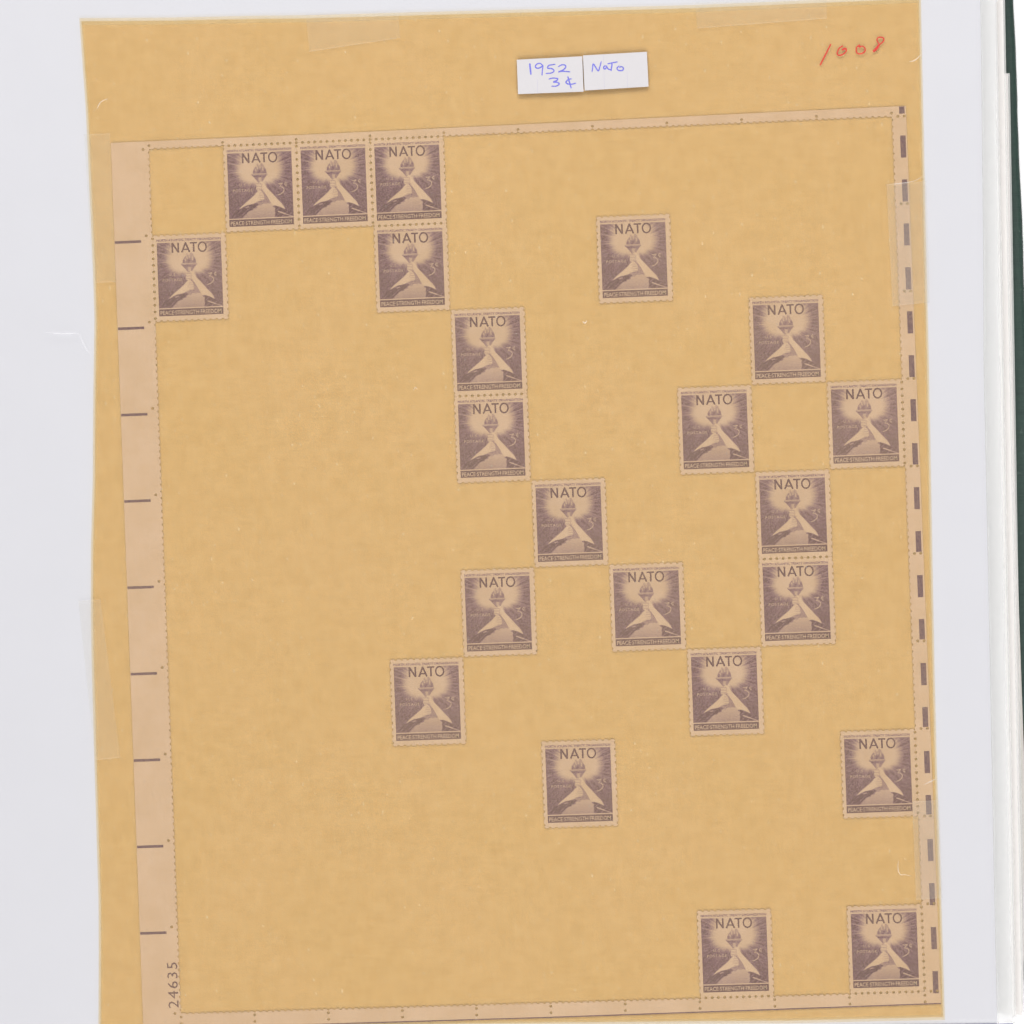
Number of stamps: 22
